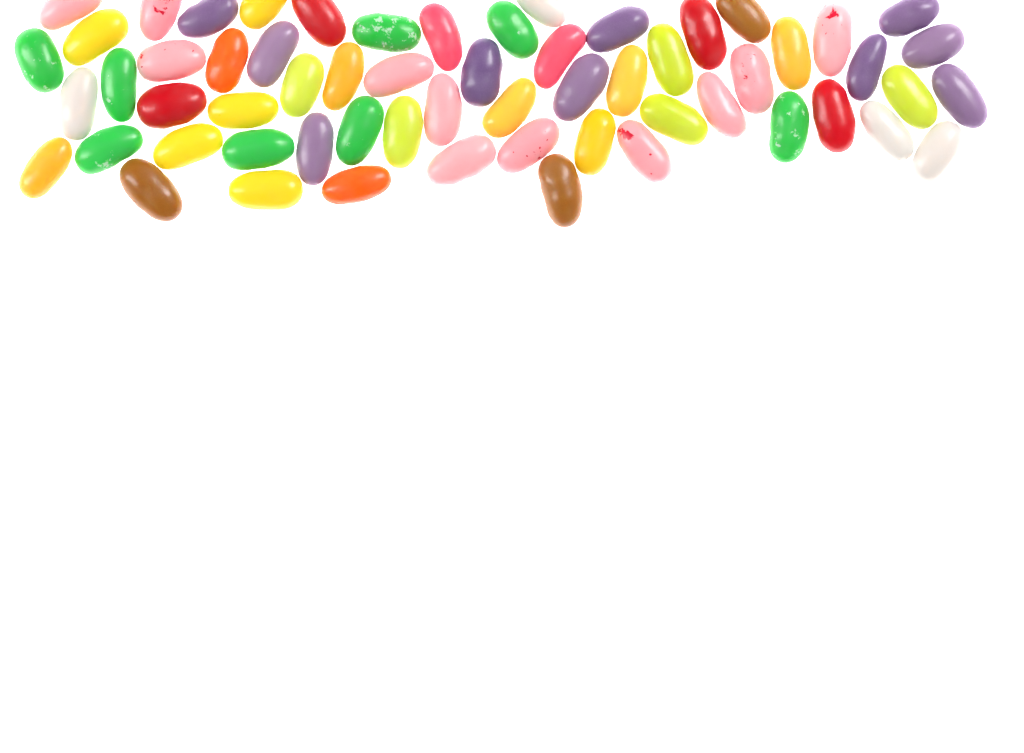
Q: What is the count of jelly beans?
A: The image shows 60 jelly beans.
